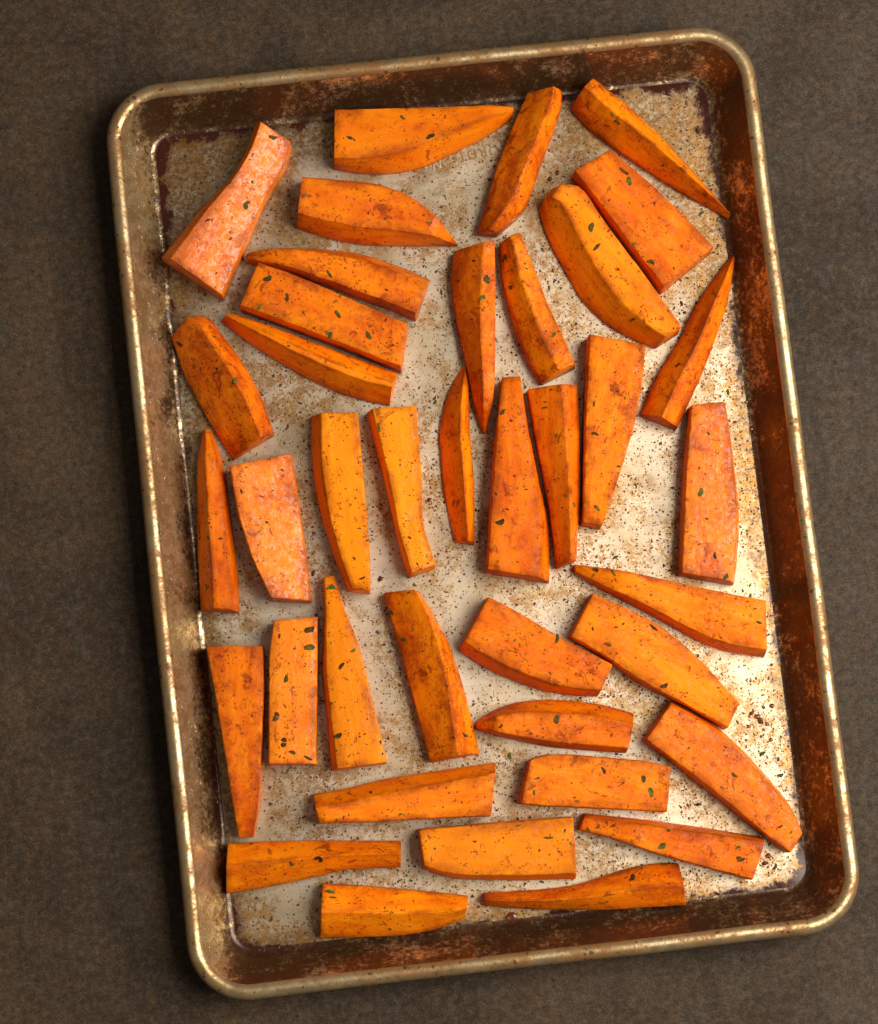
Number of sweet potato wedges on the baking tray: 39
